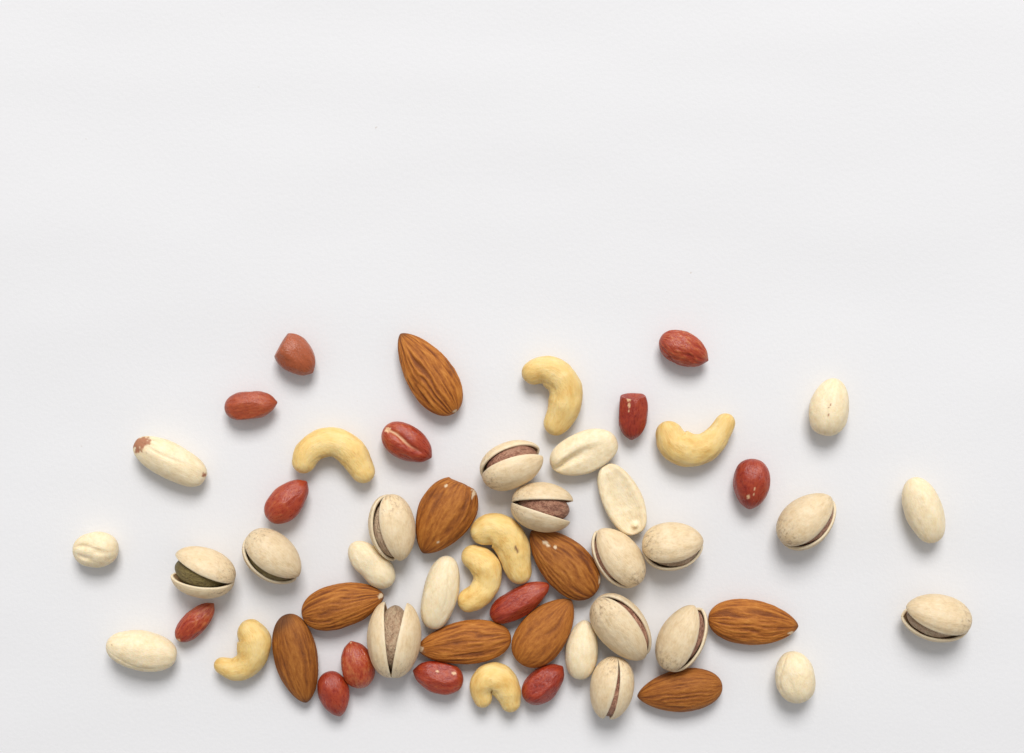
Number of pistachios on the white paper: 13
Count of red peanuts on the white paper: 13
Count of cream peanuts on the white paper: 11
